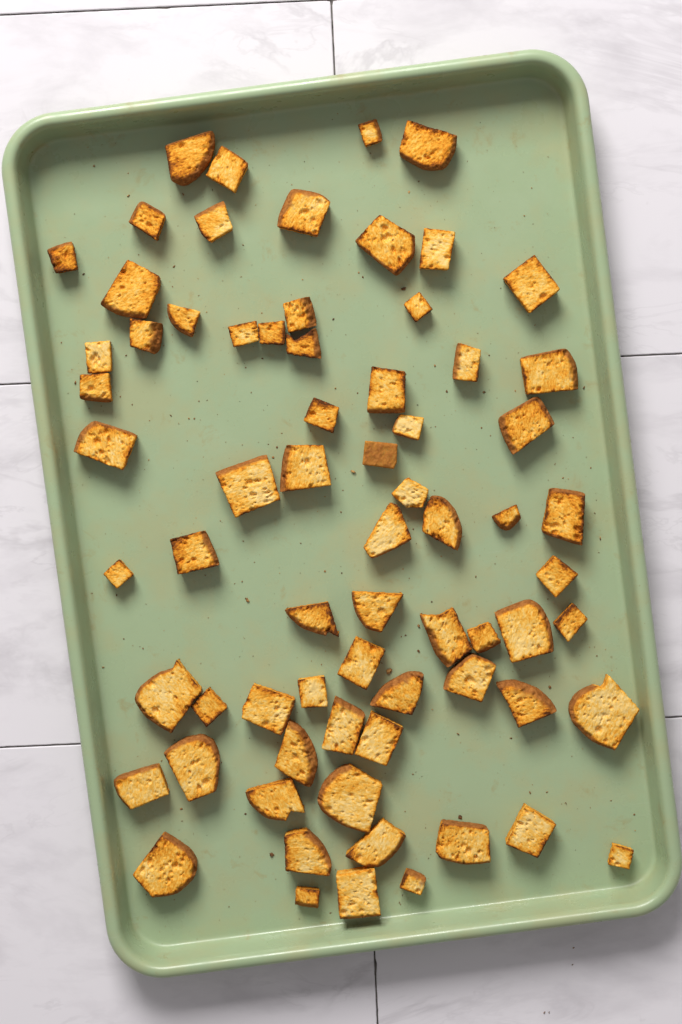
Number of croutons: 70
